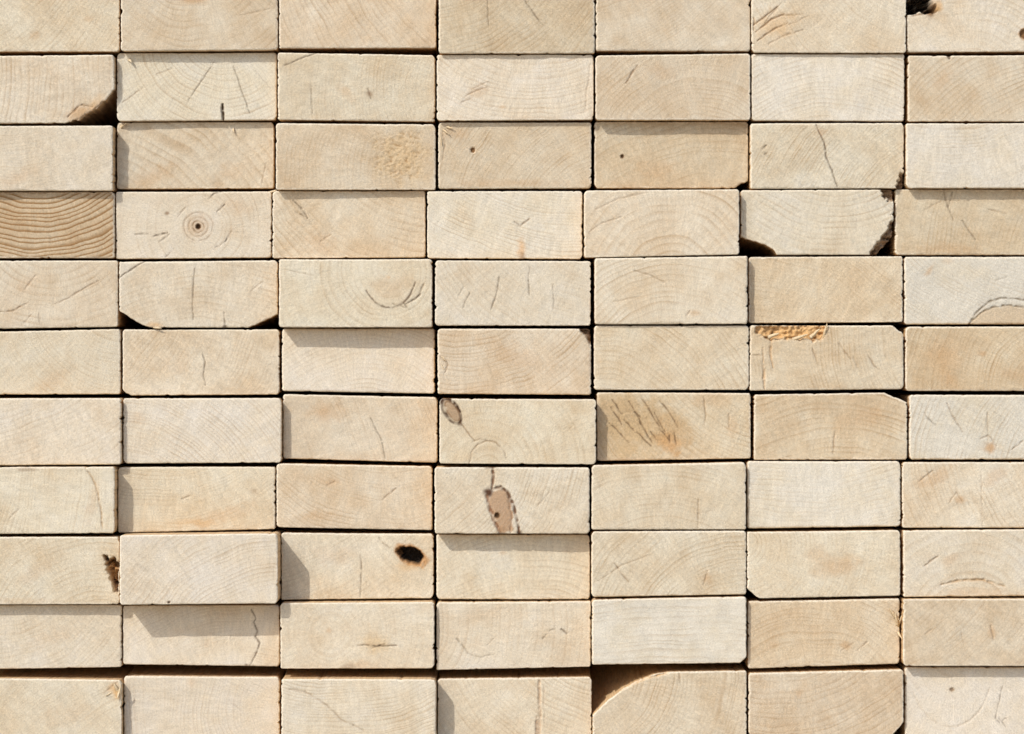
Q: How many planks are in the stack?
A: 77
